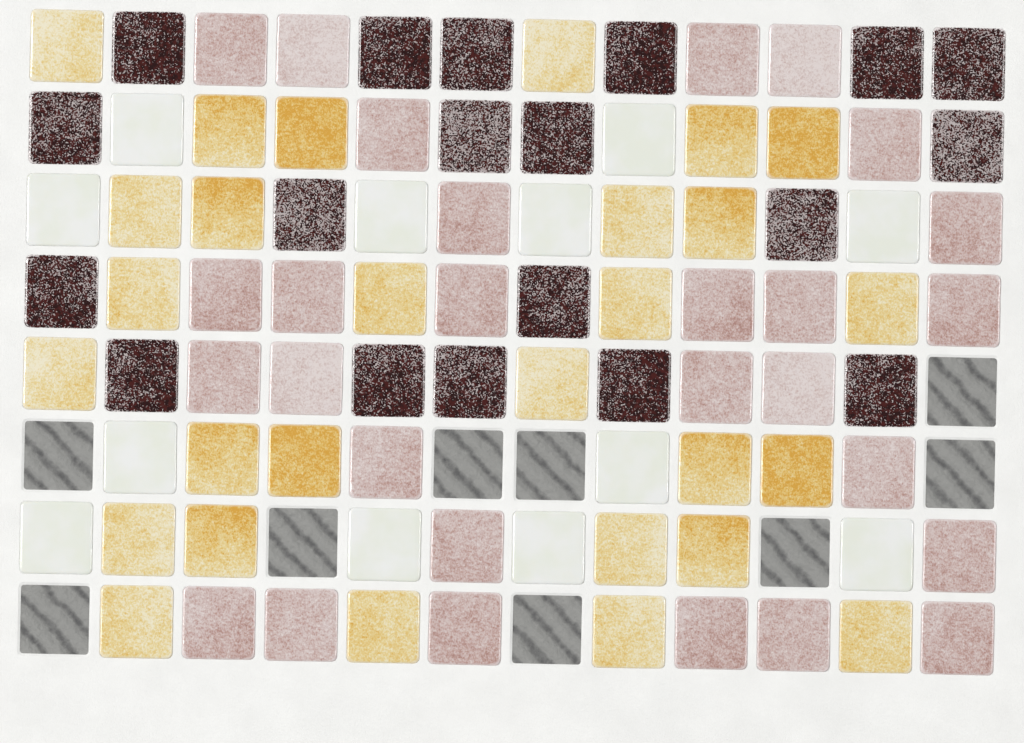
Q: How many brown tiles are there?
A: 19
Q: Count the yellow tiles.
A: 28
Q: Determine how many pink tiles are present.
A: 28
